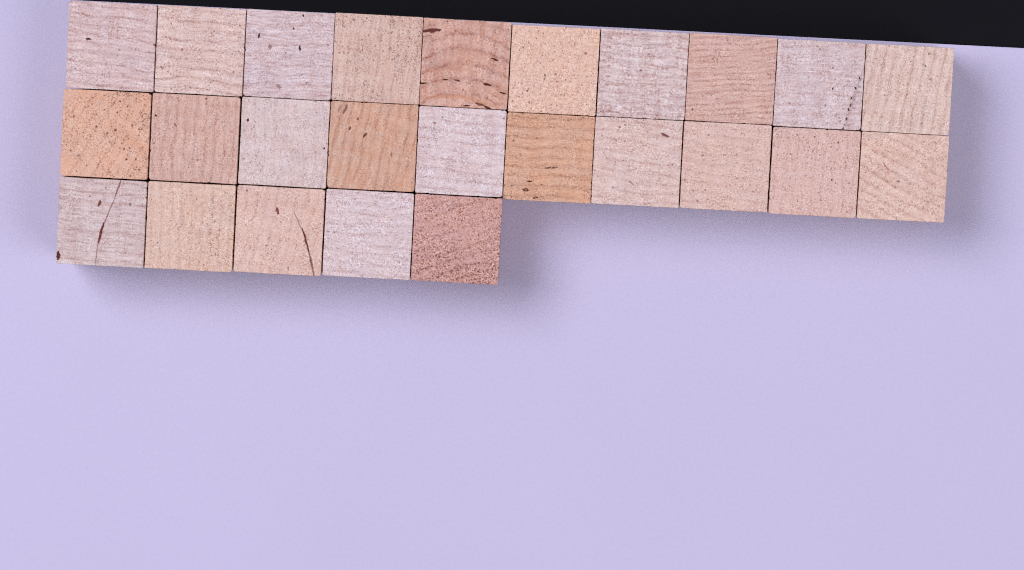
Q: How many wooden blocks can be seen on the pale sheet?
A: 25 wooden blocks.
